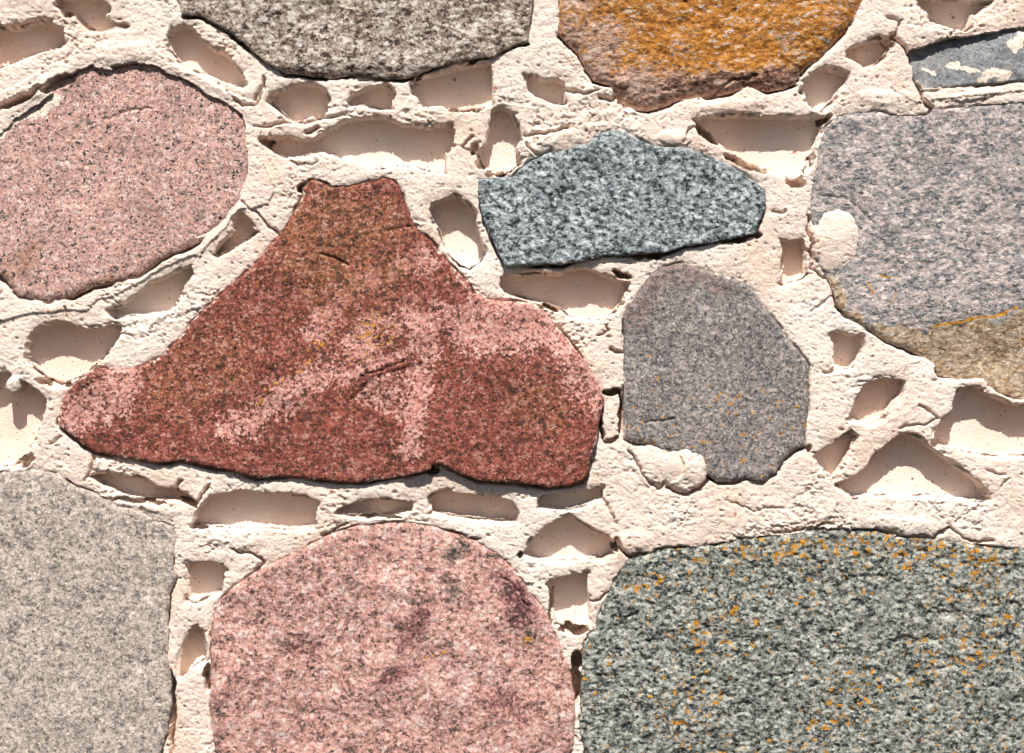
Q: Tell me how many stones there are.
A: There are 11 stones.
